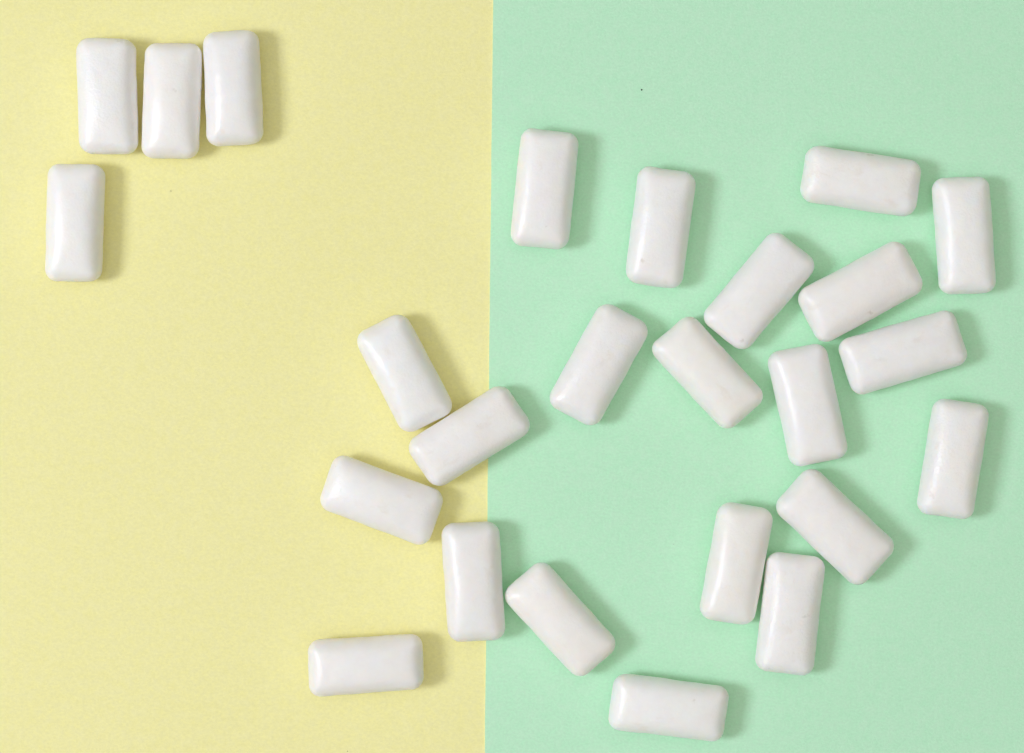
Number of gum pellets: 25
